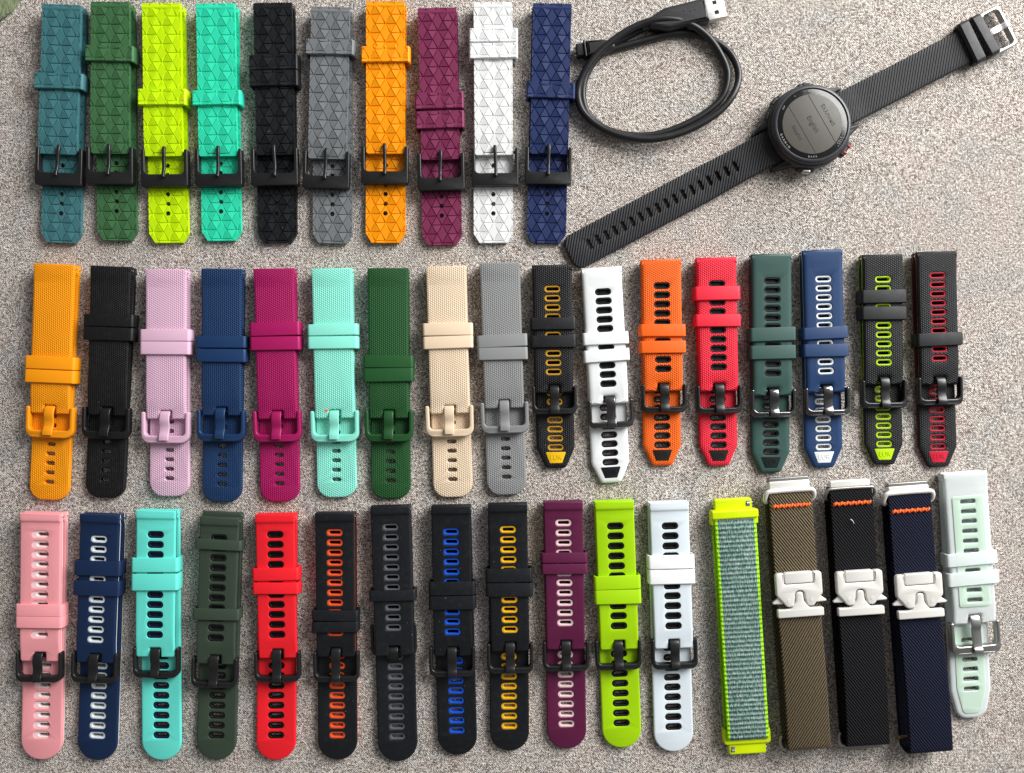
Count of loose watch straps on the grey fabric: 44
